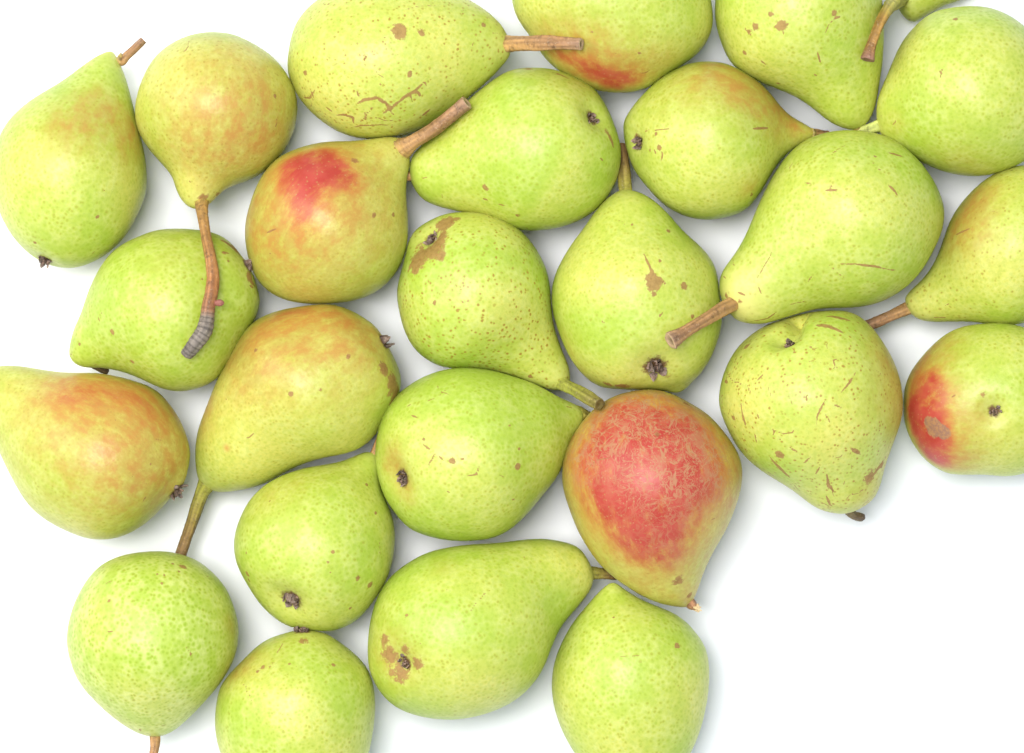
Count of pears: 26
